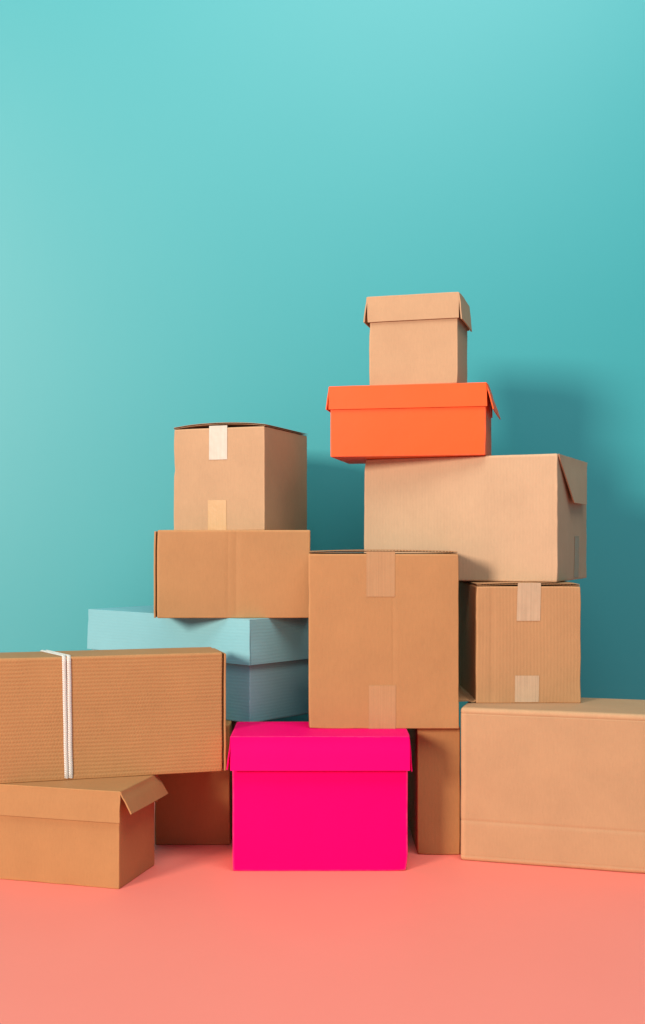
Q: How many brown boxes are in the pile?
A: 11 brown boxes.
